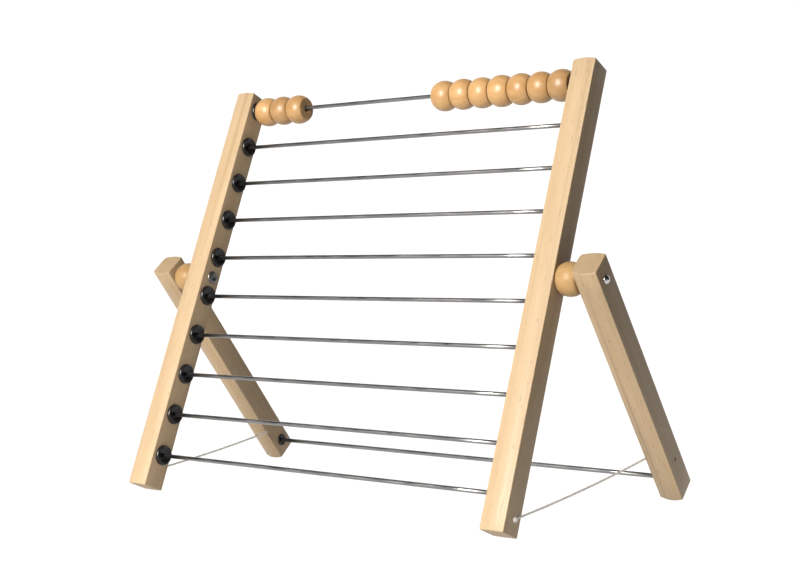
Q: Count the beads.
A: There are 10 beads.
